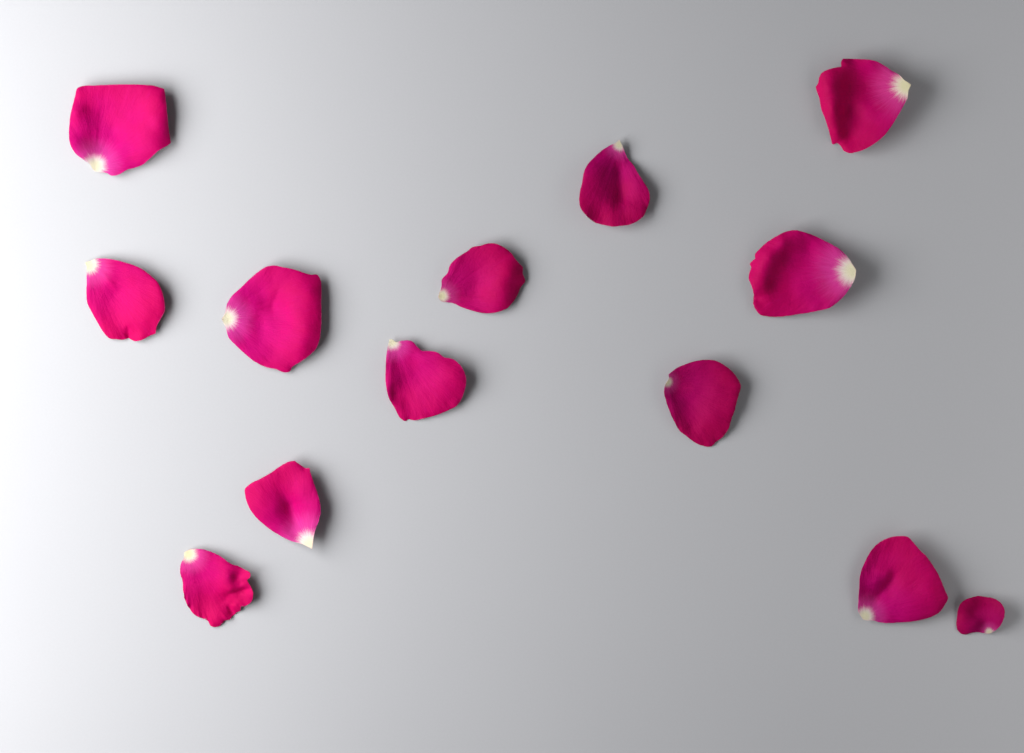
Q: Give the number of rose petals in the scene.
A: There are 13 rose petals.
